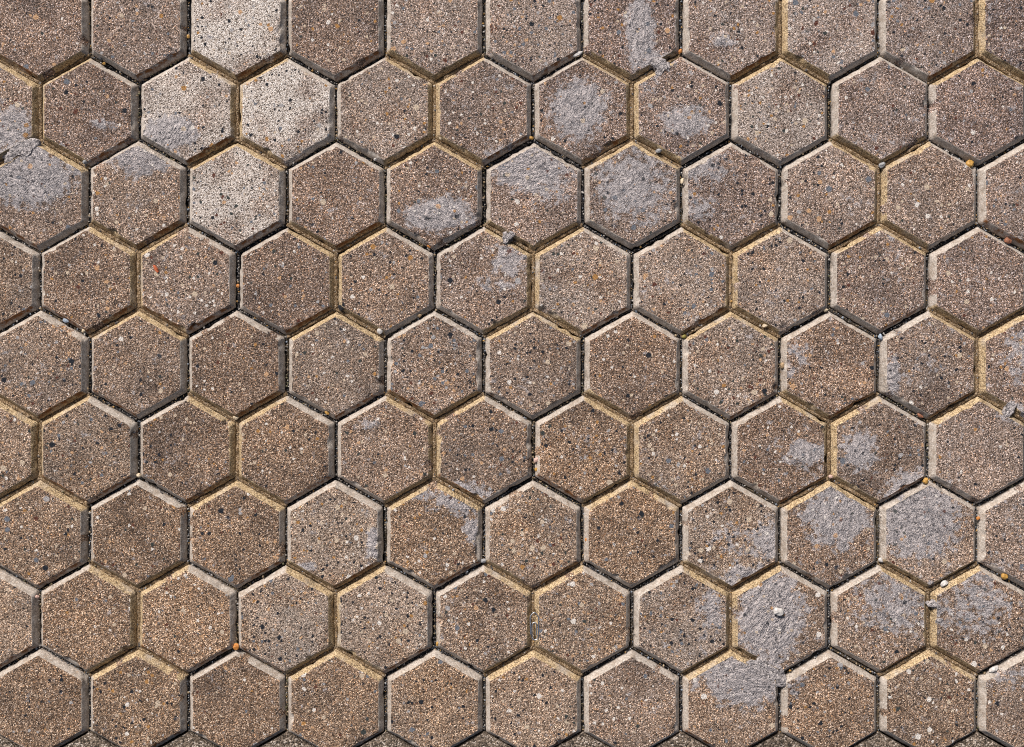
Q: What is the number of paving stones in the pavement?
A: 99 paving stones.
